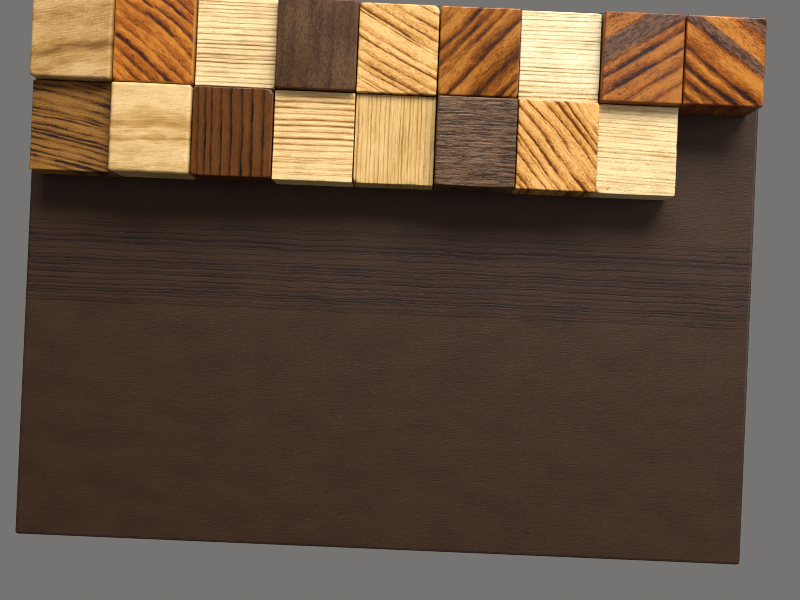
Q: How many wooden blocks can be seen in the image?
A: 17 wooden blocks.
